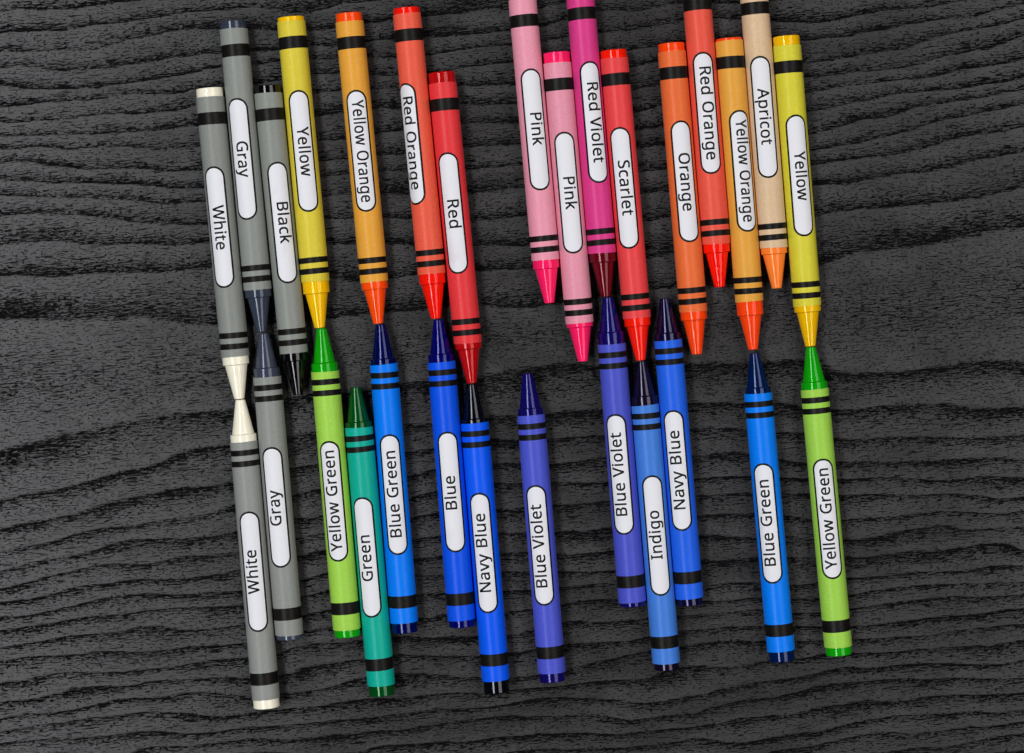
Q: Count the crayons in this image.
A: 29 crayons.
